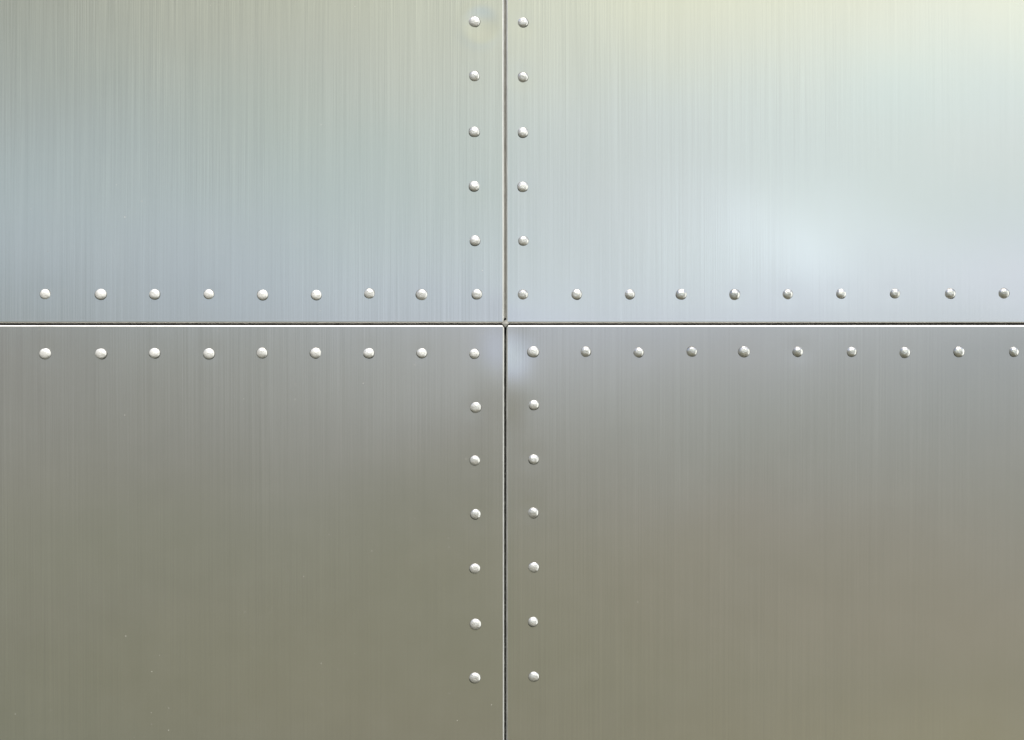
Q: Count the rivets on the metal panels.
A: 60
